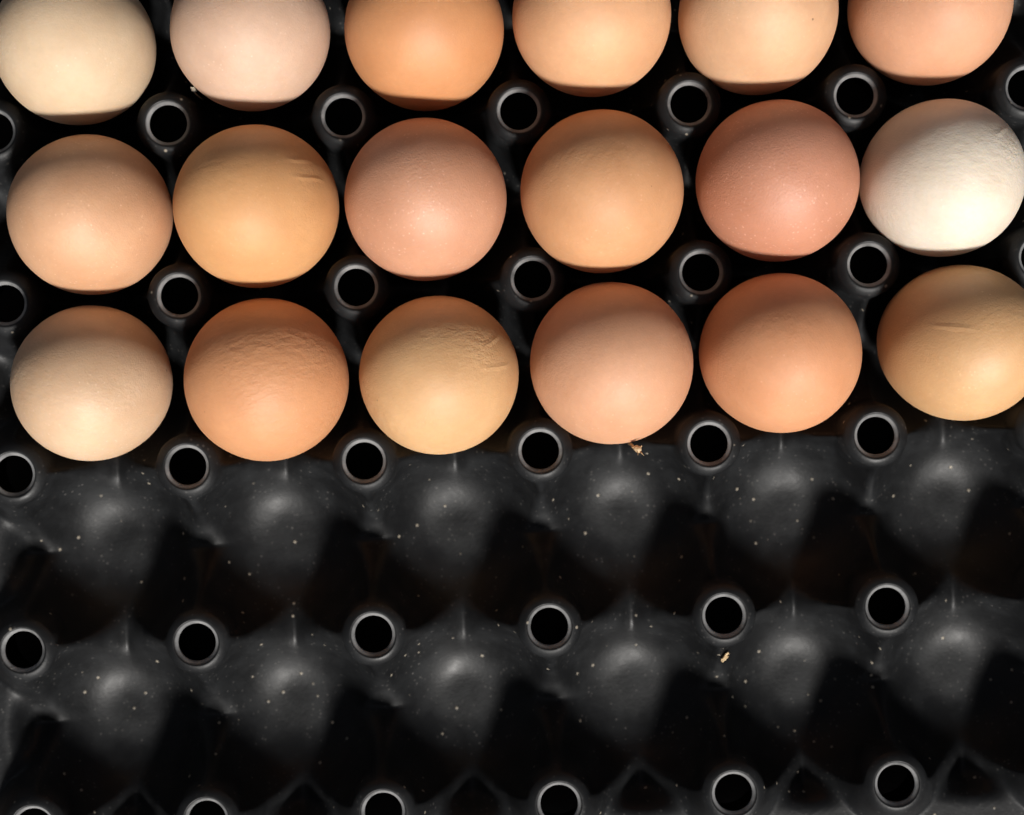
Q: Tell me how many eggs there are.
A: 18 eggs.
